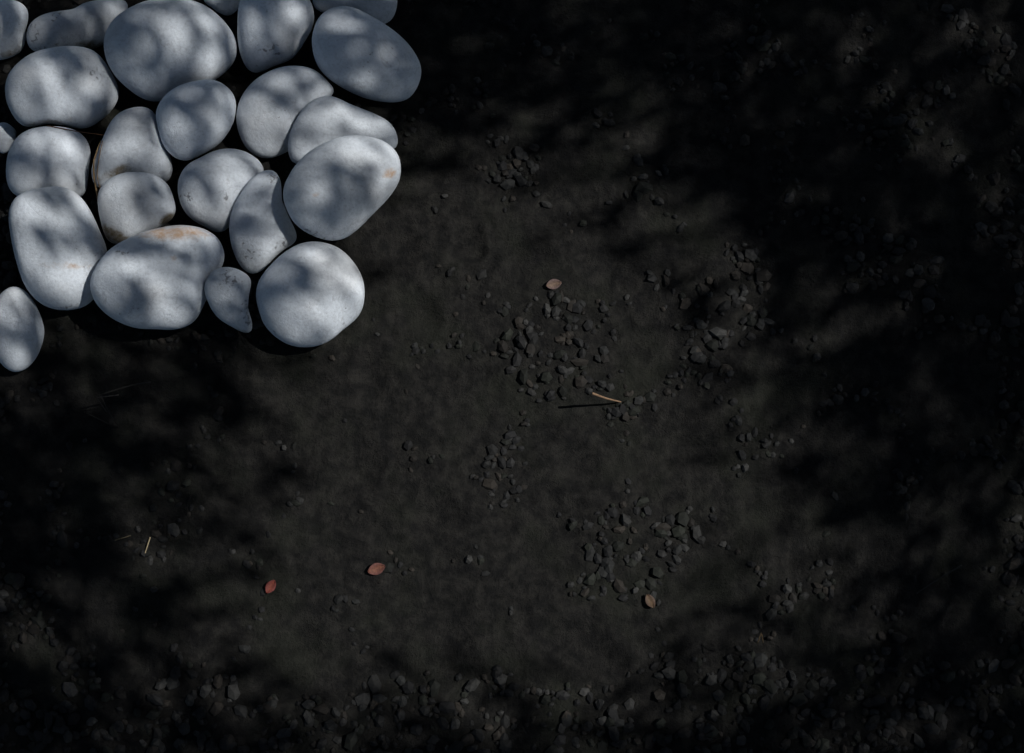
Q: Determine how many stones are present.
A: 23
